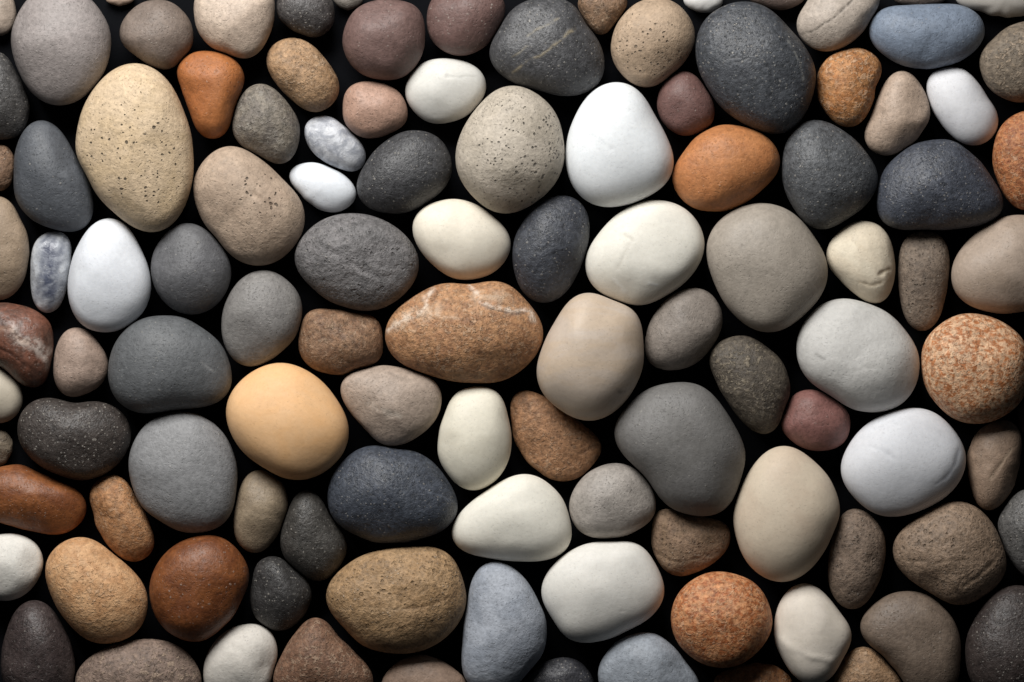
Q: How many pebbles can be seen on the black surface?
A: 111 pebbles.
